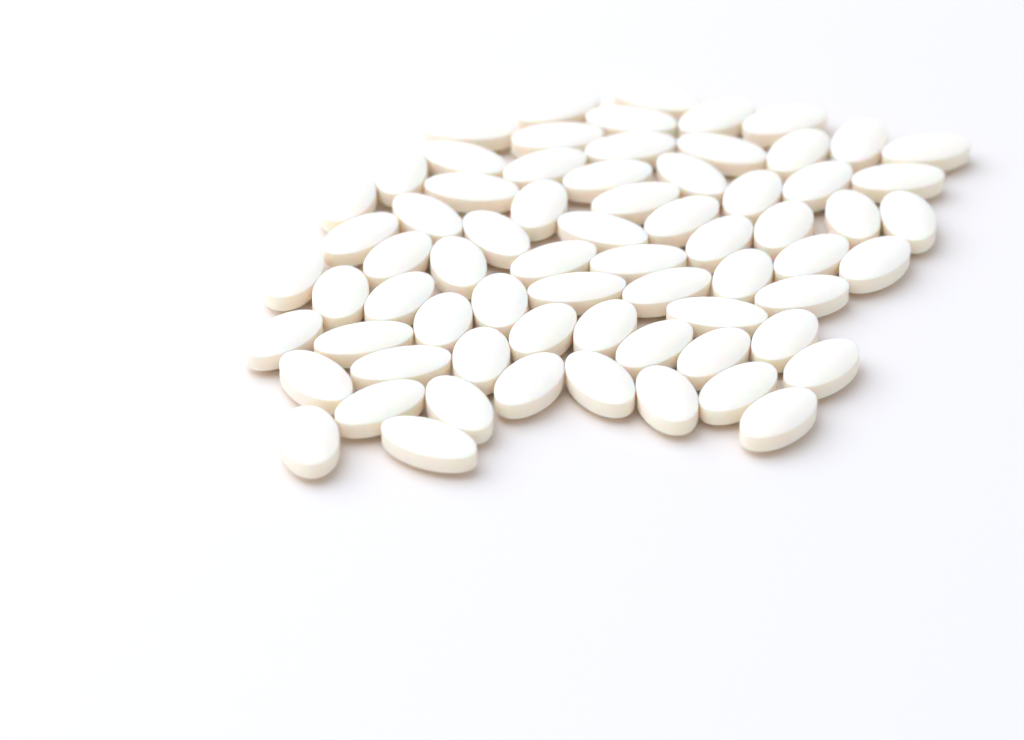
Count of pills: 69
